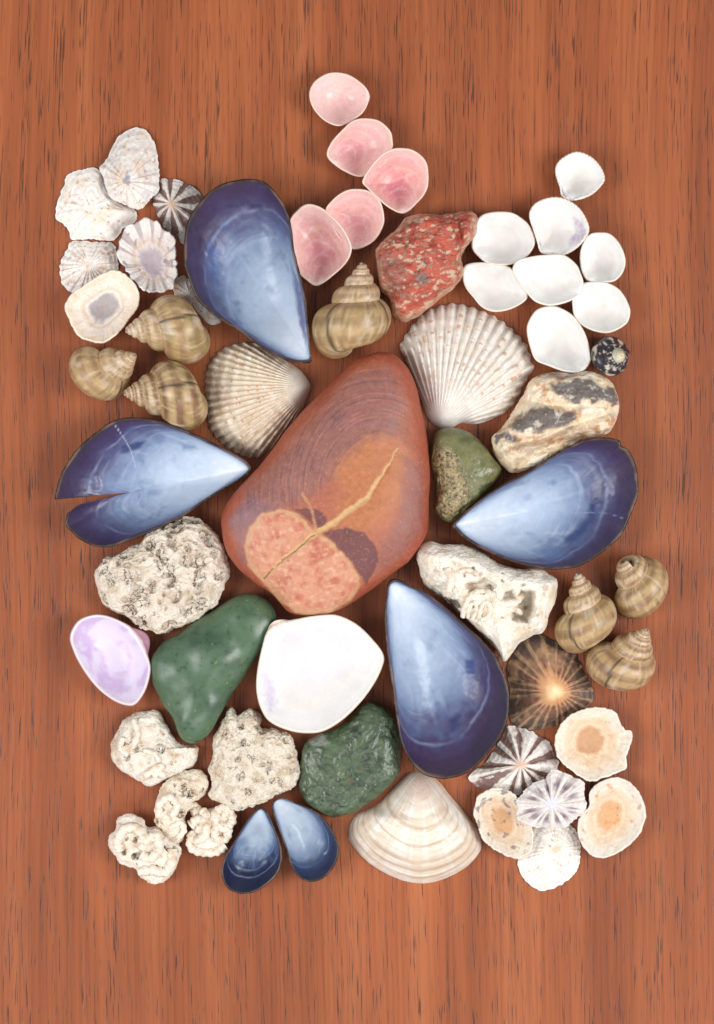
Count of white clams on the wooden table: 9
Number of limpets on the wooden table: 14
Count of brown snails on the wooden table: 7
